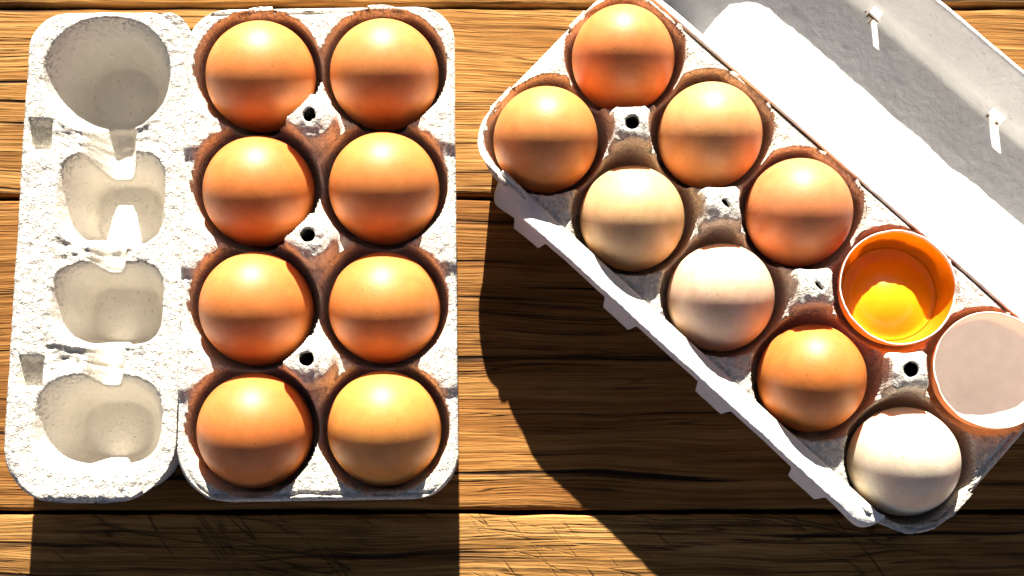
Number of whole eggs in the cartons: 16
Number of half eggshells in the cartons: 2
